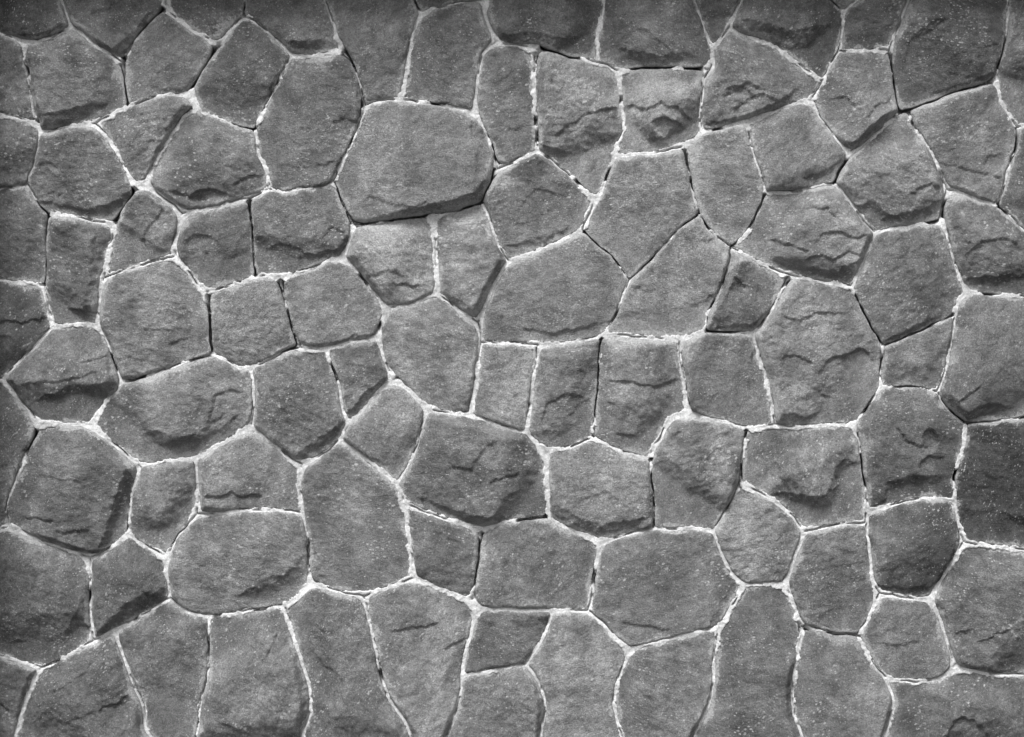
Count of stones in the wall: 102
